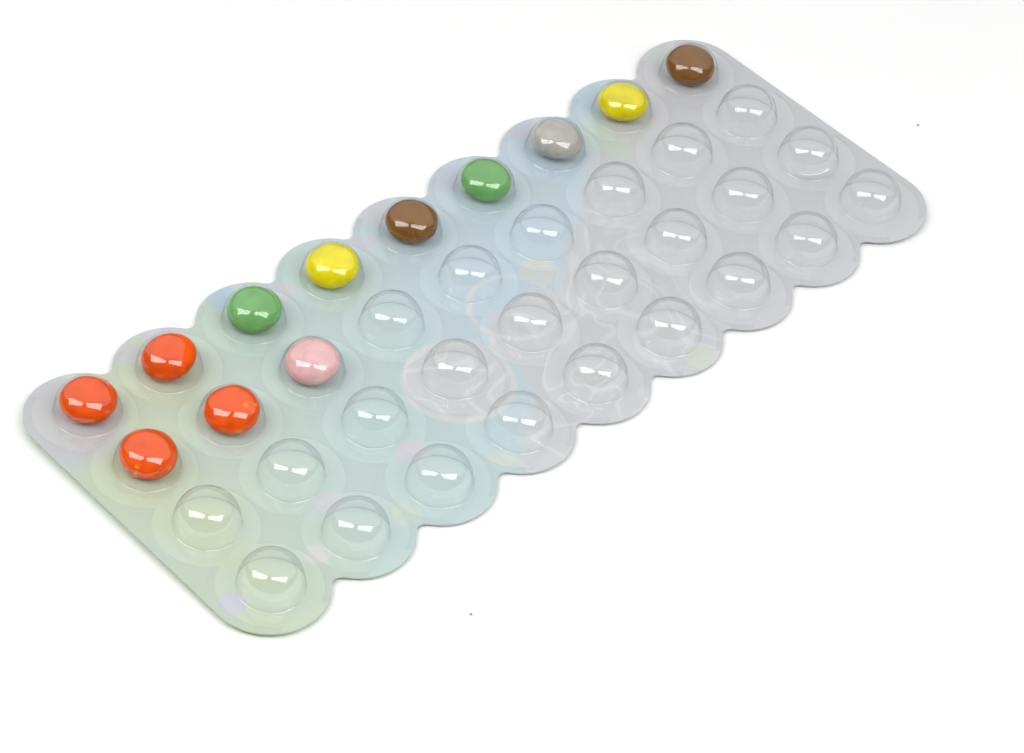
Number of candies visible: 12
